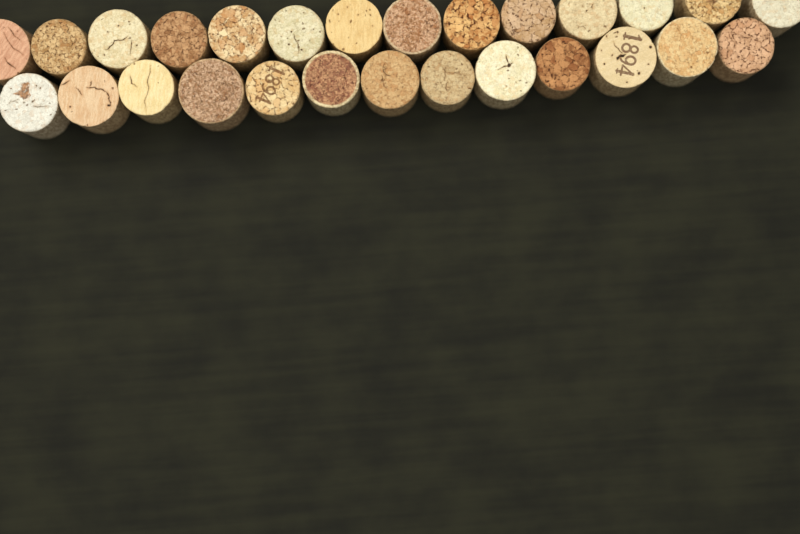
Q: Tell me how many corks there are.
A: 27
